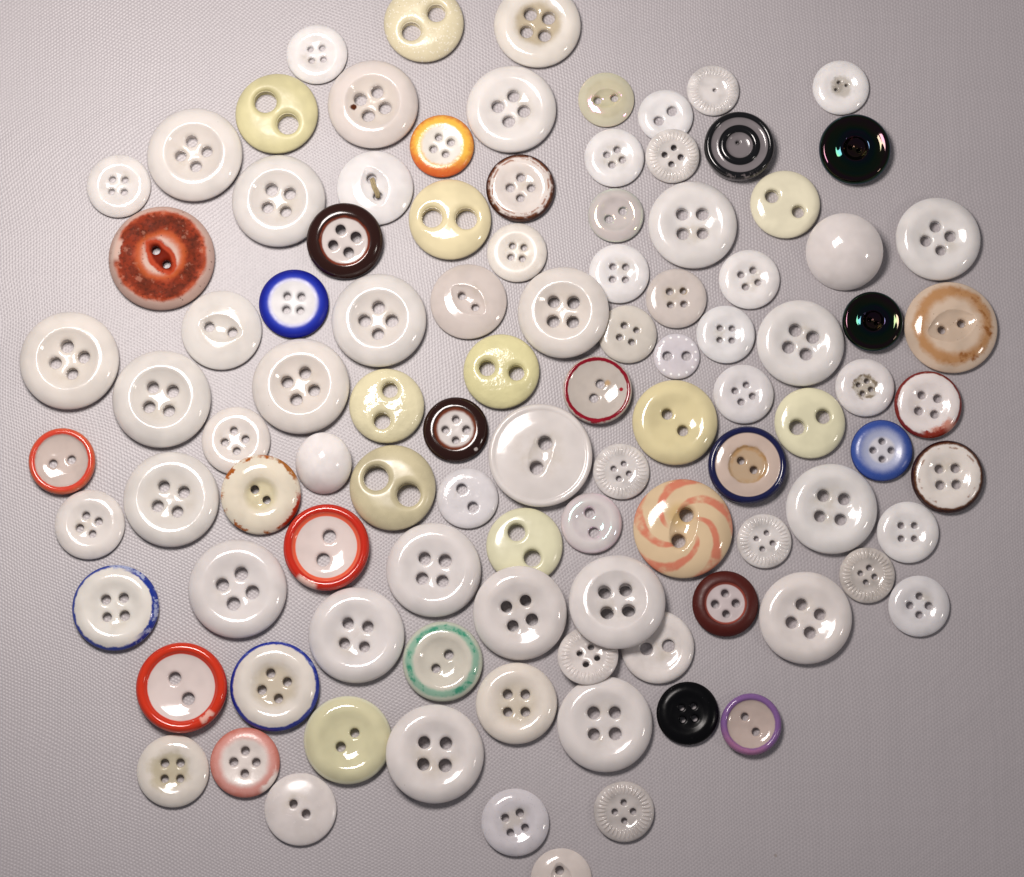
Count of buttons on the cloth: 102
